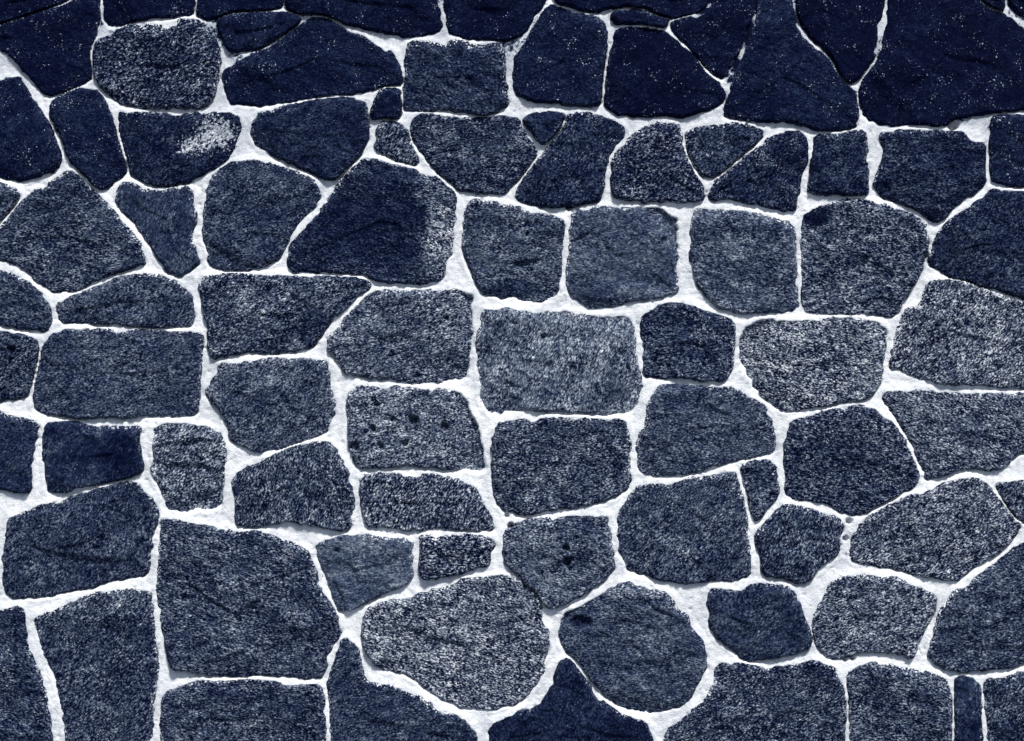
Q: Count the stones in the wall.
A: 90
